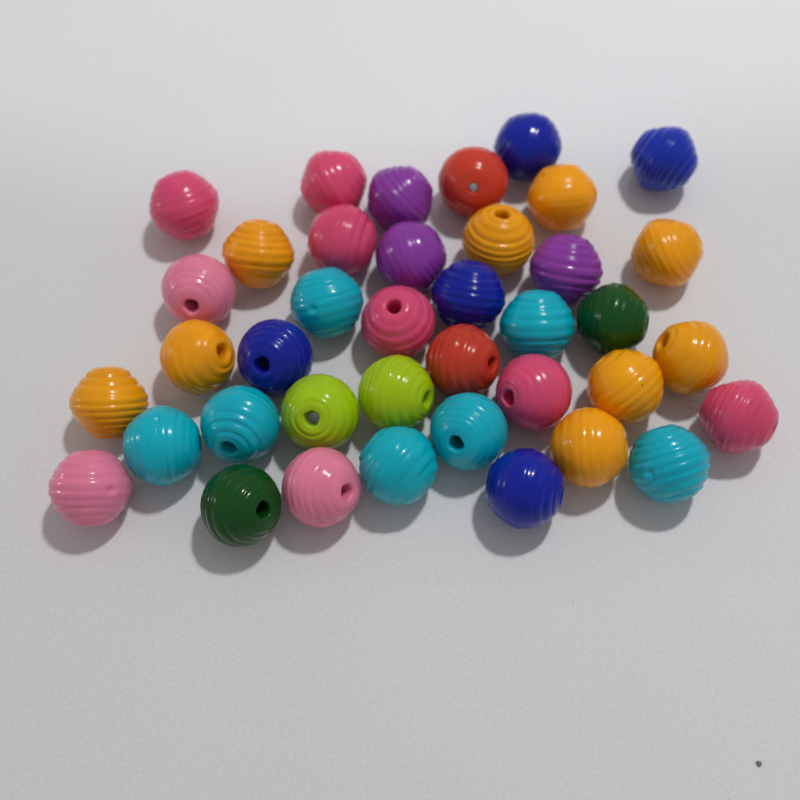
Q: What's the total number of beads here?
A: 39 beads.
